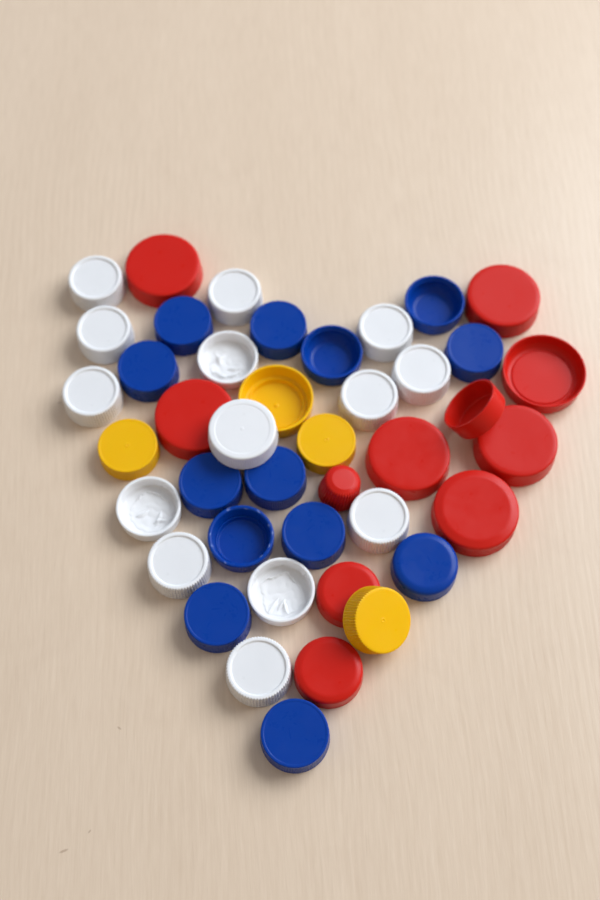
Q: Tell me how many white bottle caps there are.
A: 14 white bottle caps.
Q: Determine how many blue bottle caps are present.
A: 13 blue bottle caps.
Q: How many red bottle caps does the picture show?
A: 11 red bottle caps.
